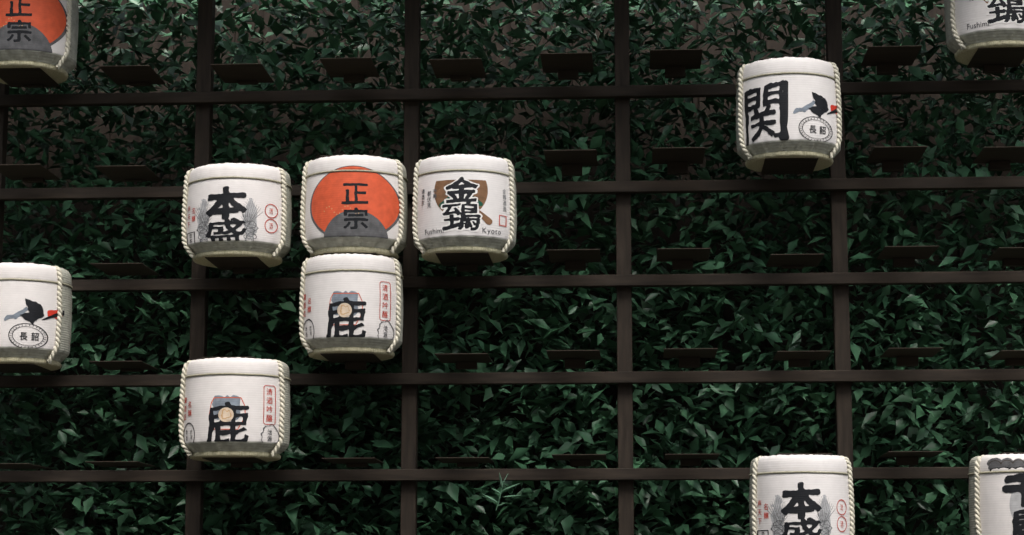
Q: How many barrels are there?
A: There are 11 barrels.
